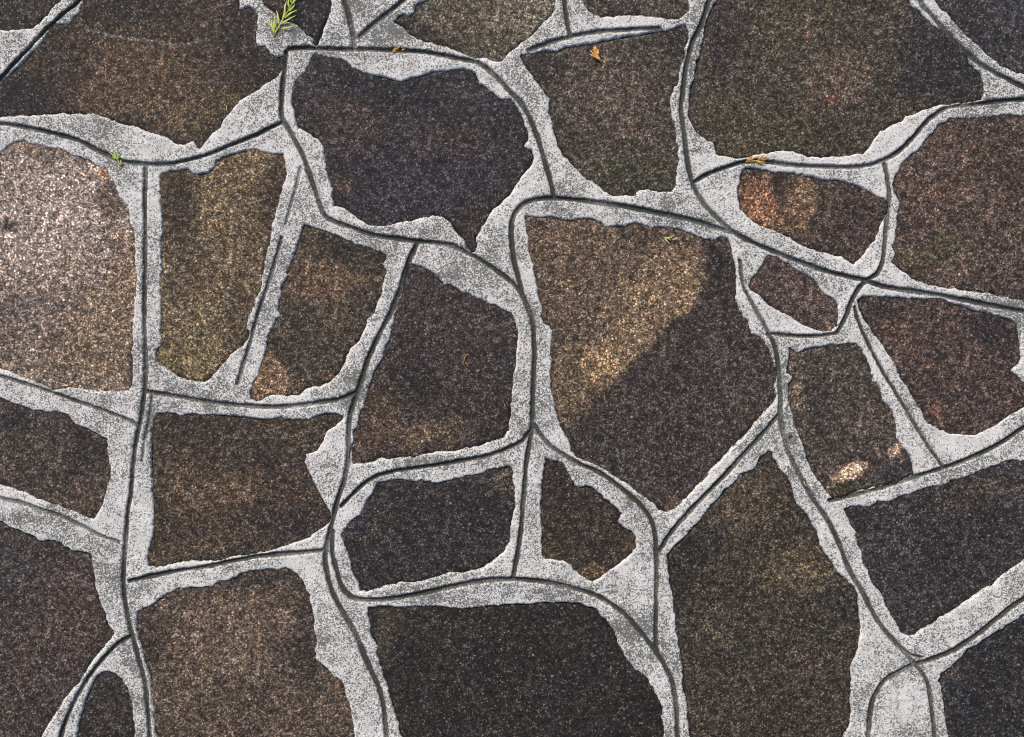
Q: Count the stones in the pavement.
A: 30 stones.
